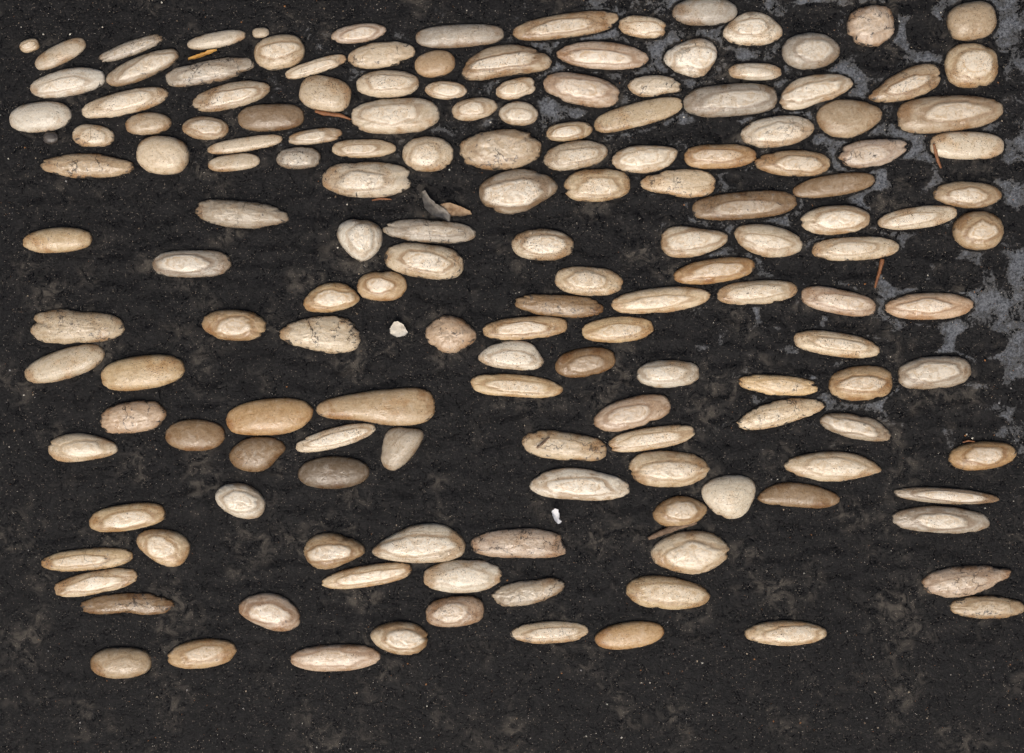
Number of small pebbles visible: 25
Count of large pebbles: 134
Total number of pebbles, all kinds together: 159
